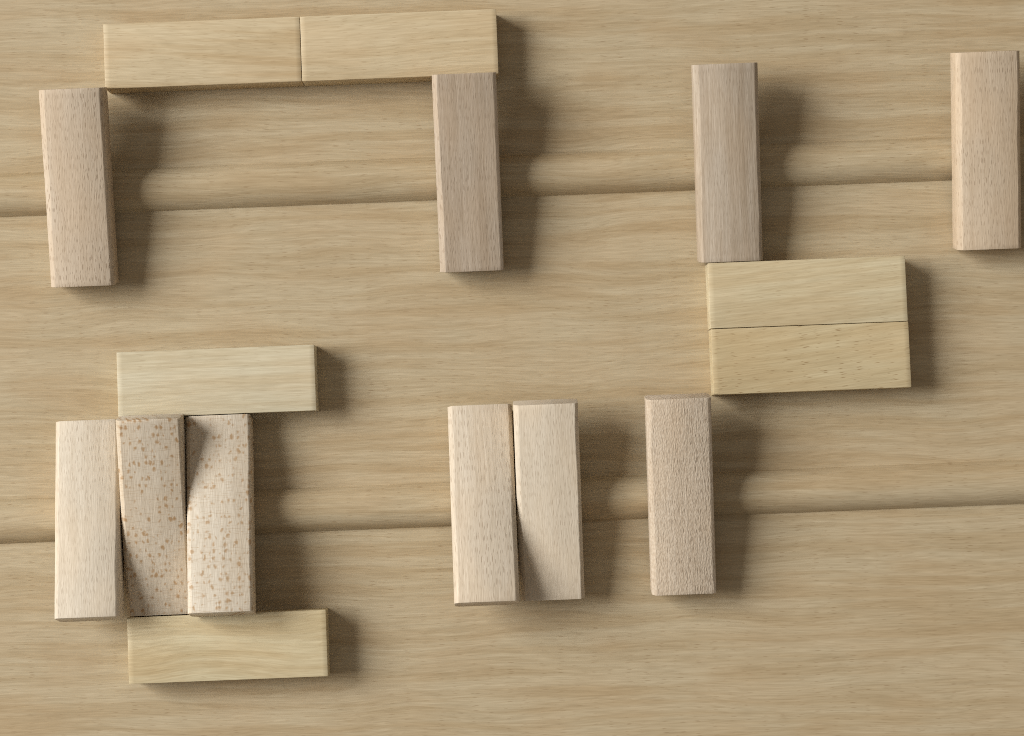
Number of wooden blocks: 16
